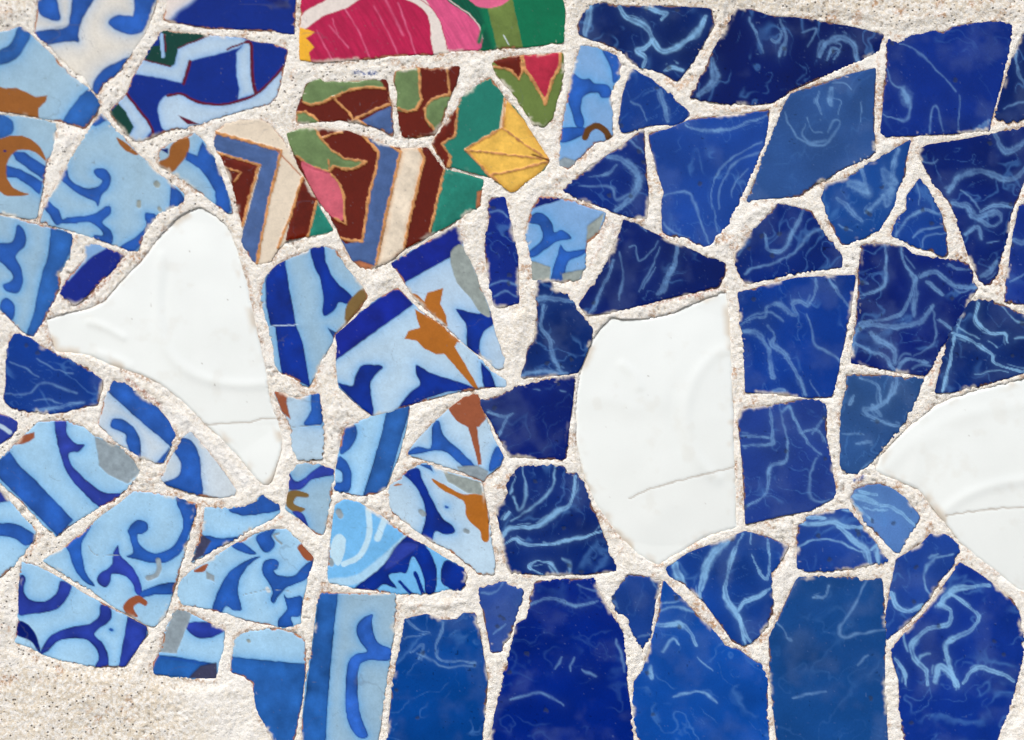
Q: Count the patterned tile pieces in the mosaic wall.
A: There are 39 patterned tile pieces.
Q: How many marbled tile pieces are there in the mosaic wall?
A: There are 35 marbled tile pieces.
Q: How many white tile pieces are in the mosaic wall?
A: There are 3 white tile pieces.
